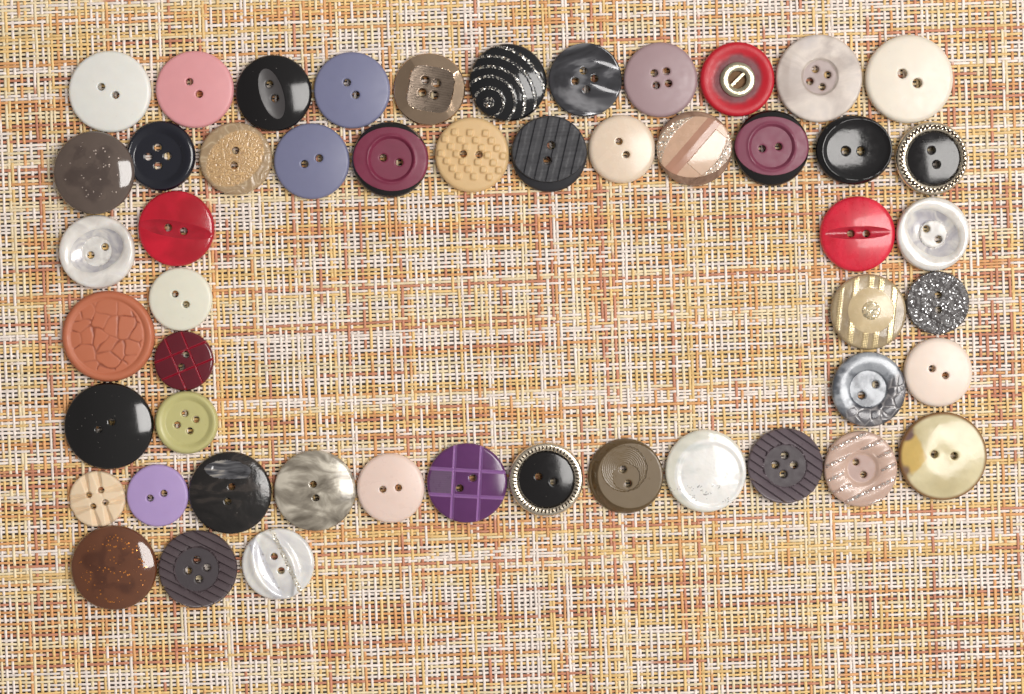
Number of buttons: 51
